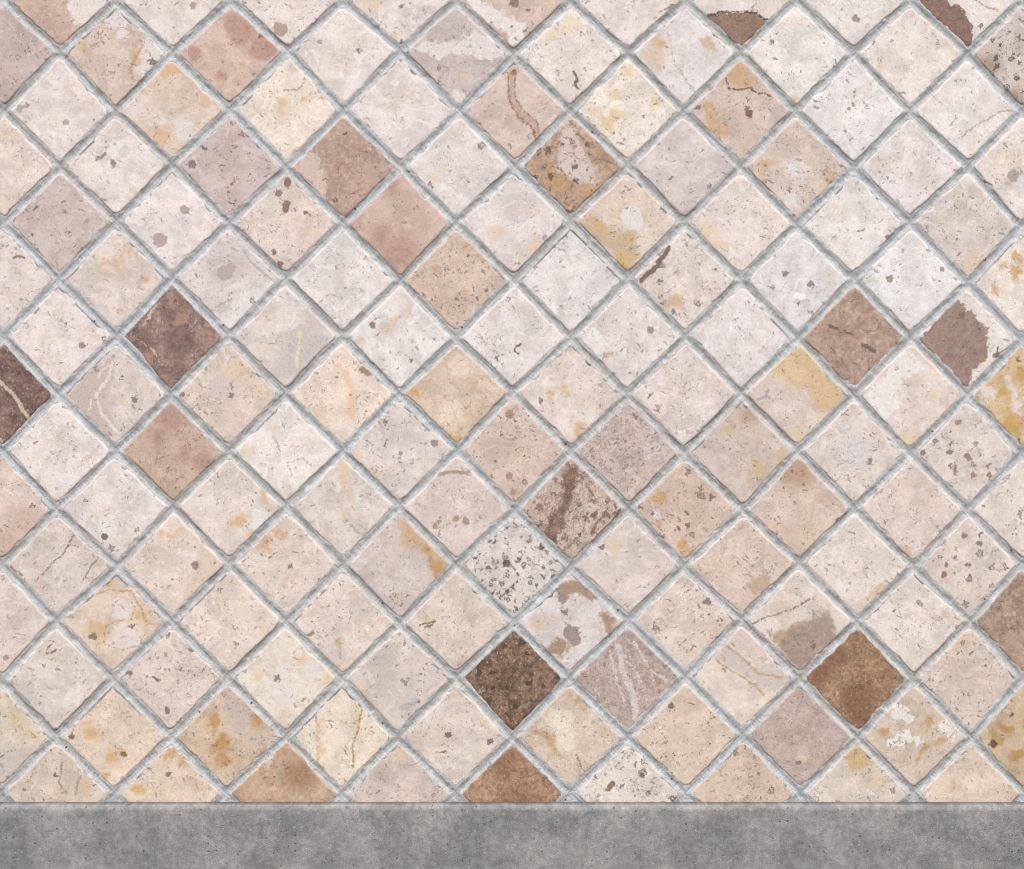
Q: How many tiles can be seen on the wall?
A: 142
